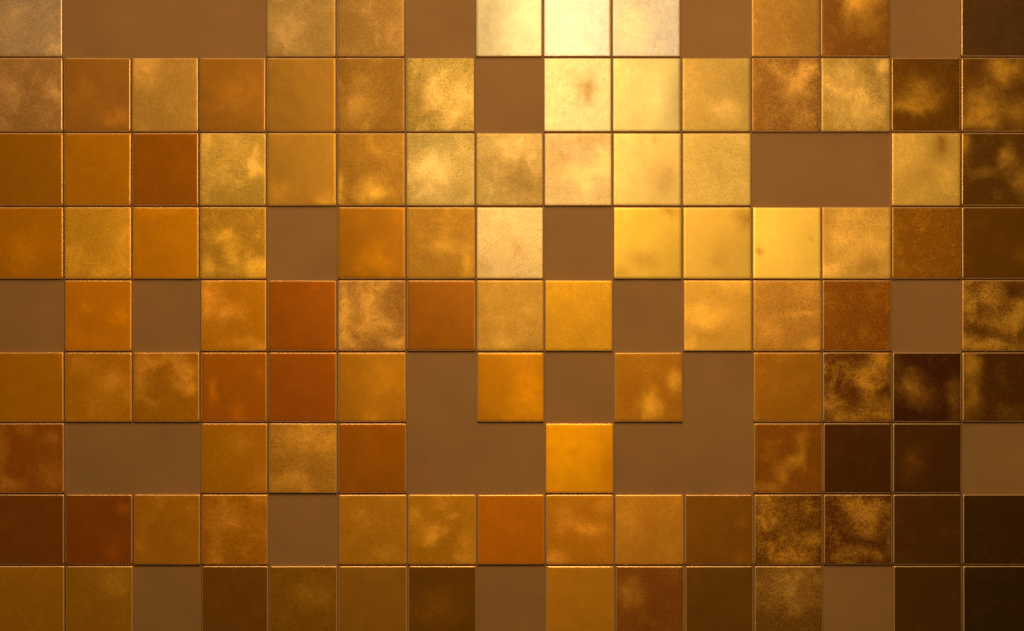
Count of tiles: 106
